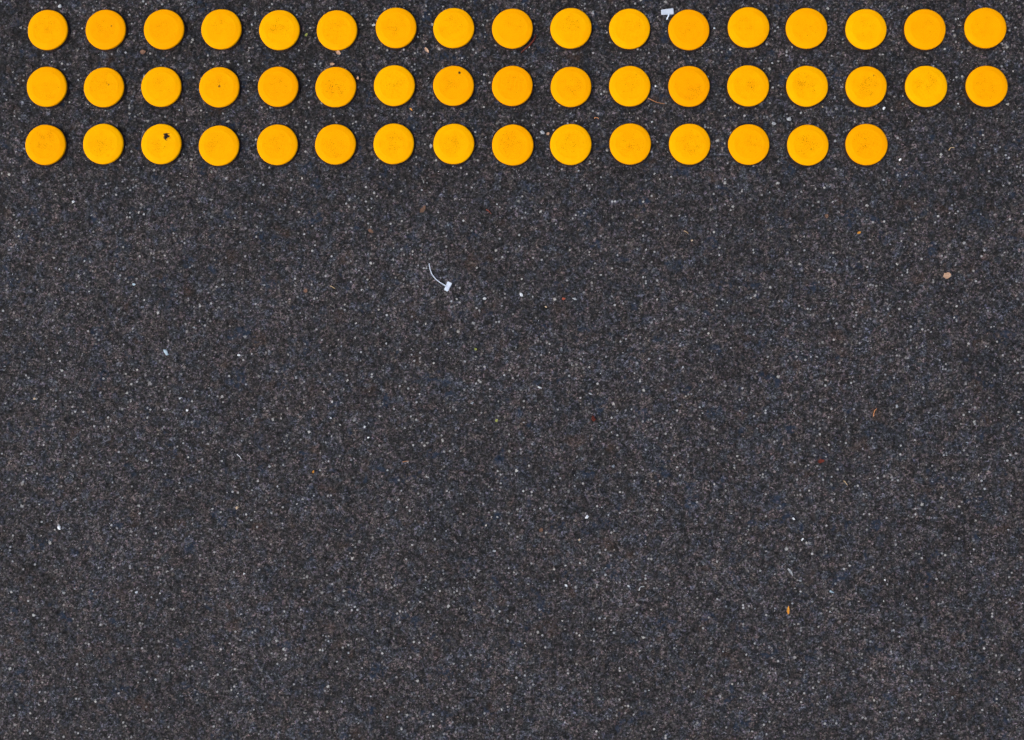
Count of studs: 49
